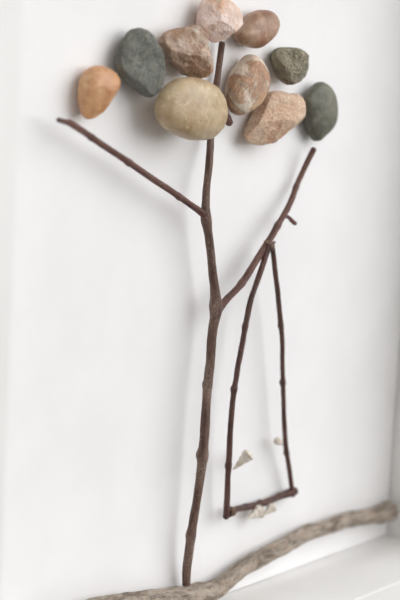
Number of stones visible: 10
